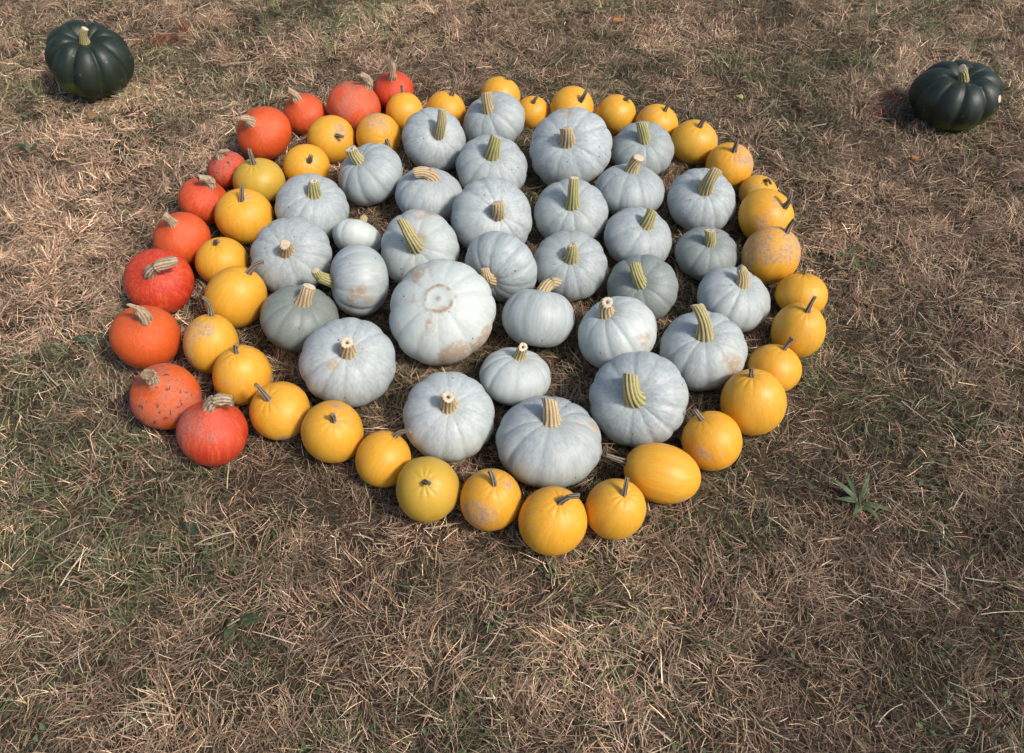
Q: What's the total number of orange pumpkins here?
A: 11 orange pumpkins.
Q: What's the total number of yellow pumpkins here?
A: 34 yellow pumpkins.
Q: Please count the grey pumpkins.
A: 32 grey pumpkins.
